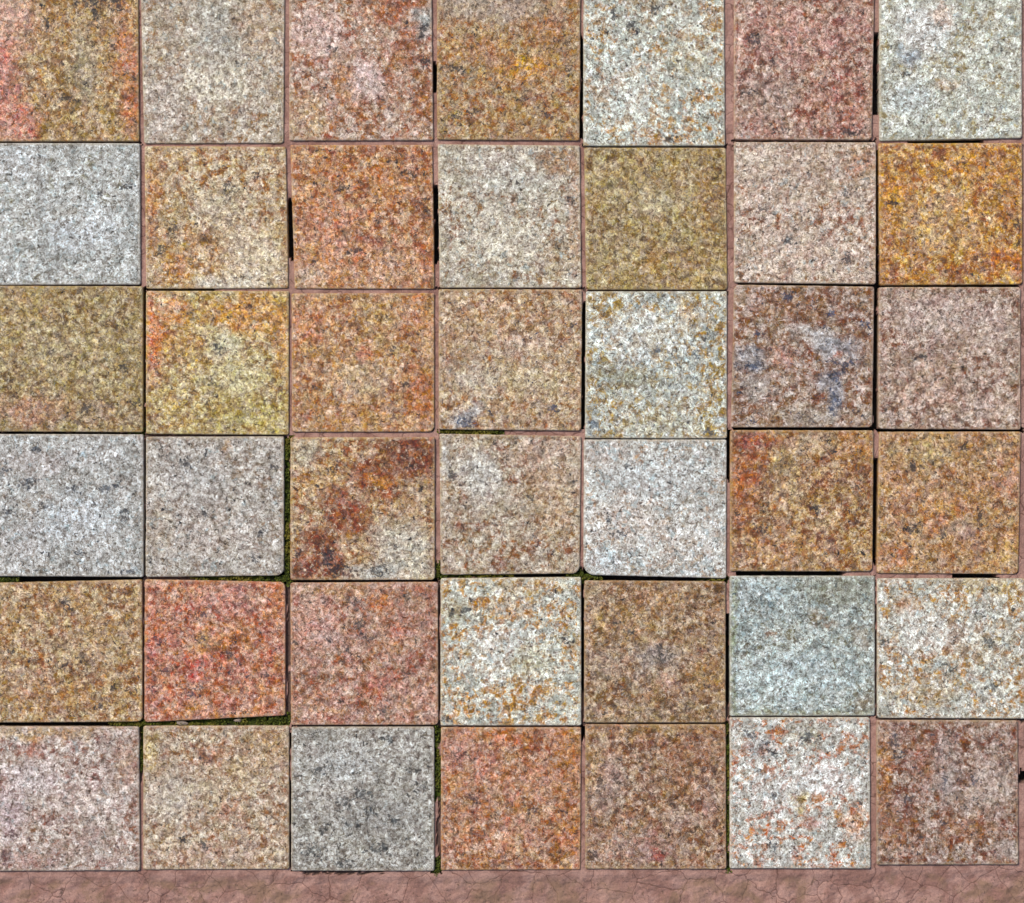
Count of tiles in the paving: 42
